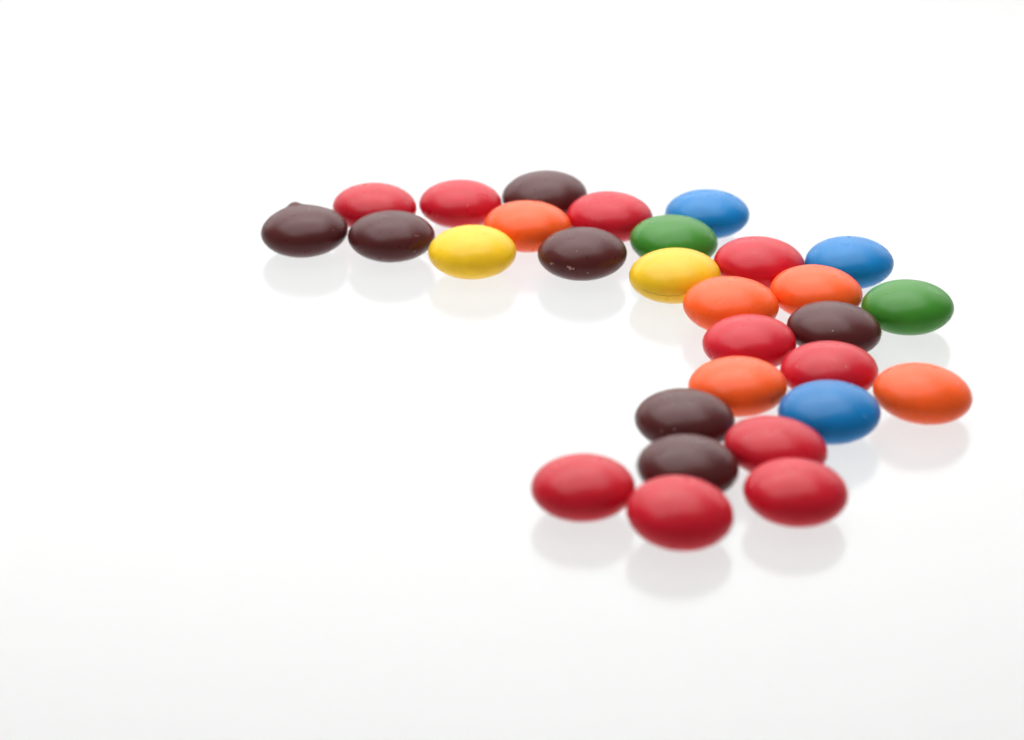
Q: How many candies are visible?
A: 29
